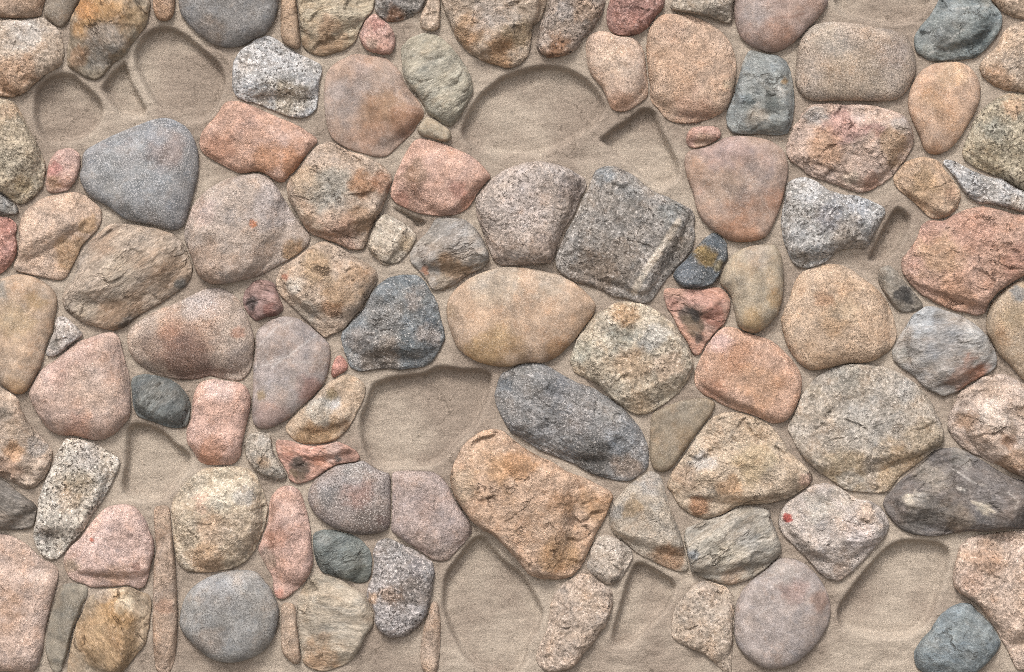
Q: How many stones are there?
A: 109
